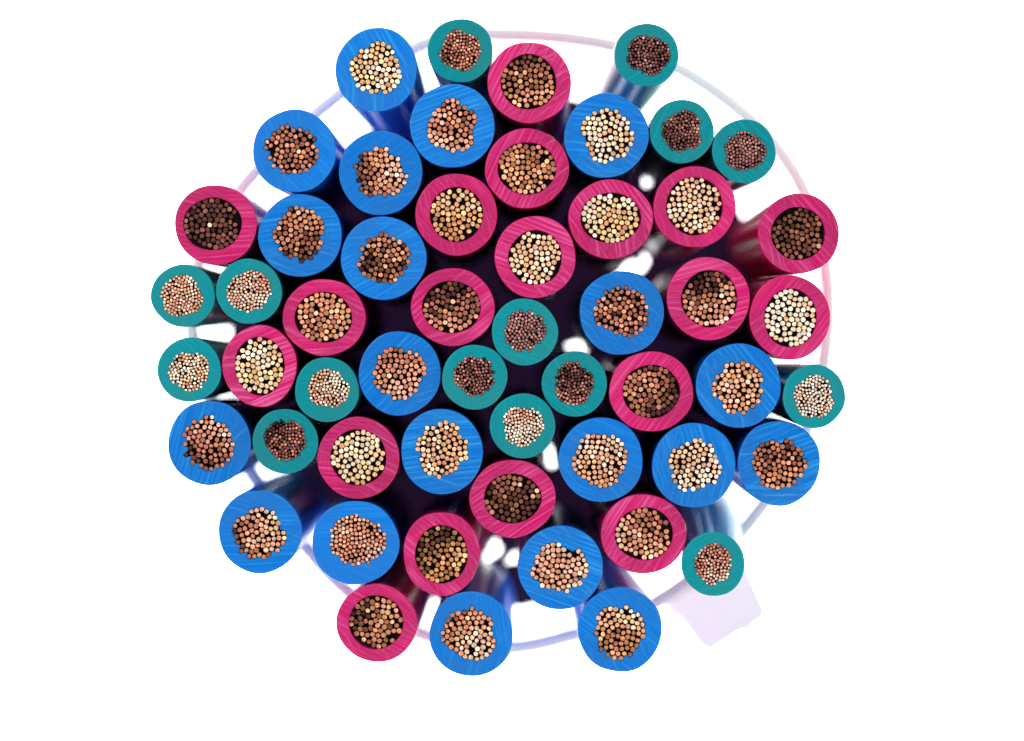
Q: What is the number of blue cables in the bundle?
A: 20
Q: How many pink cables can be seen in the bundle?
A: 19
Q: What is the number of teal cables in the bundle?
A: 15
